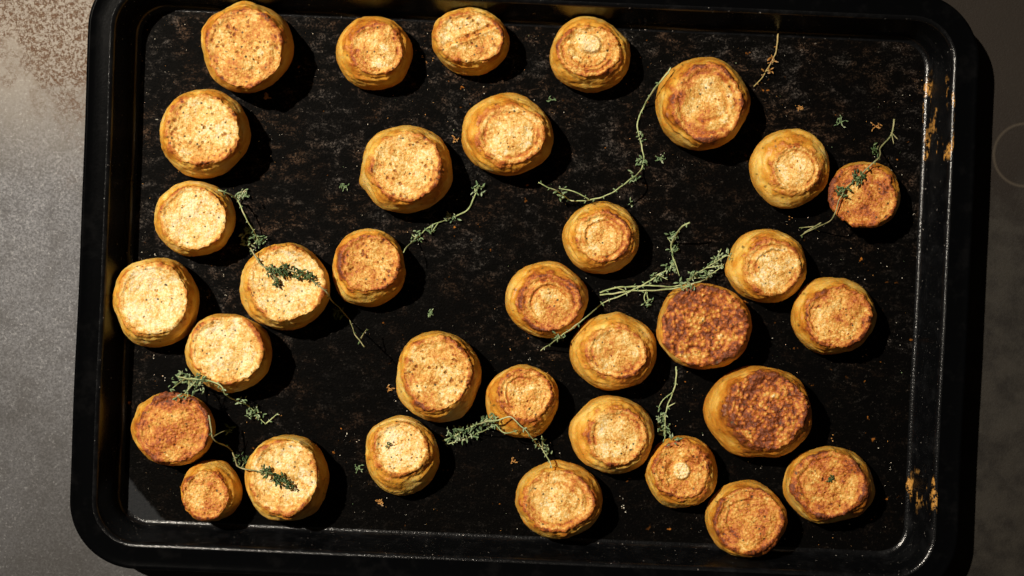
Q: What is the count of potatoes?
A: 33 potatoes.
